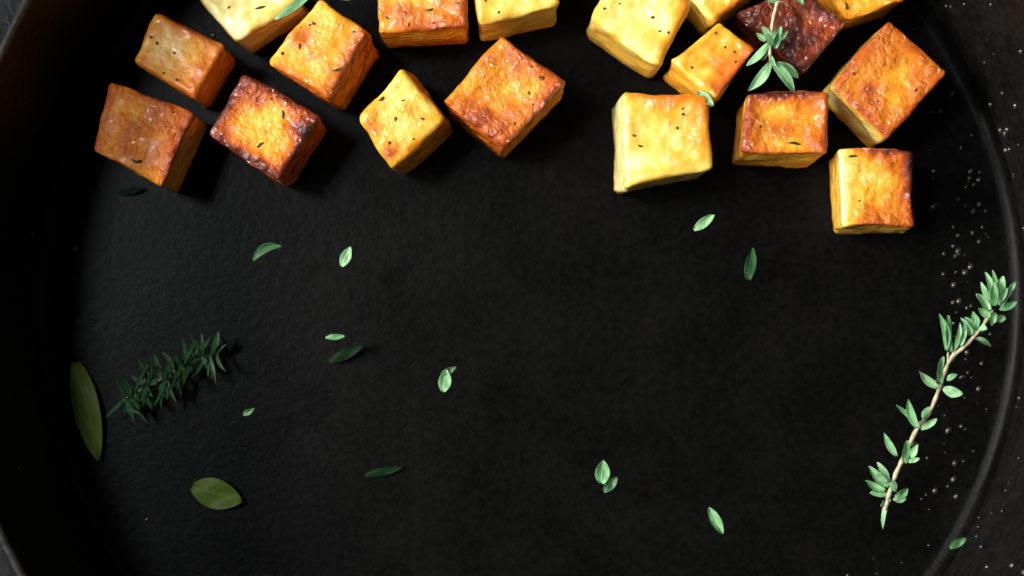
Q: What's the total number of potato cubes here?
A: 18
